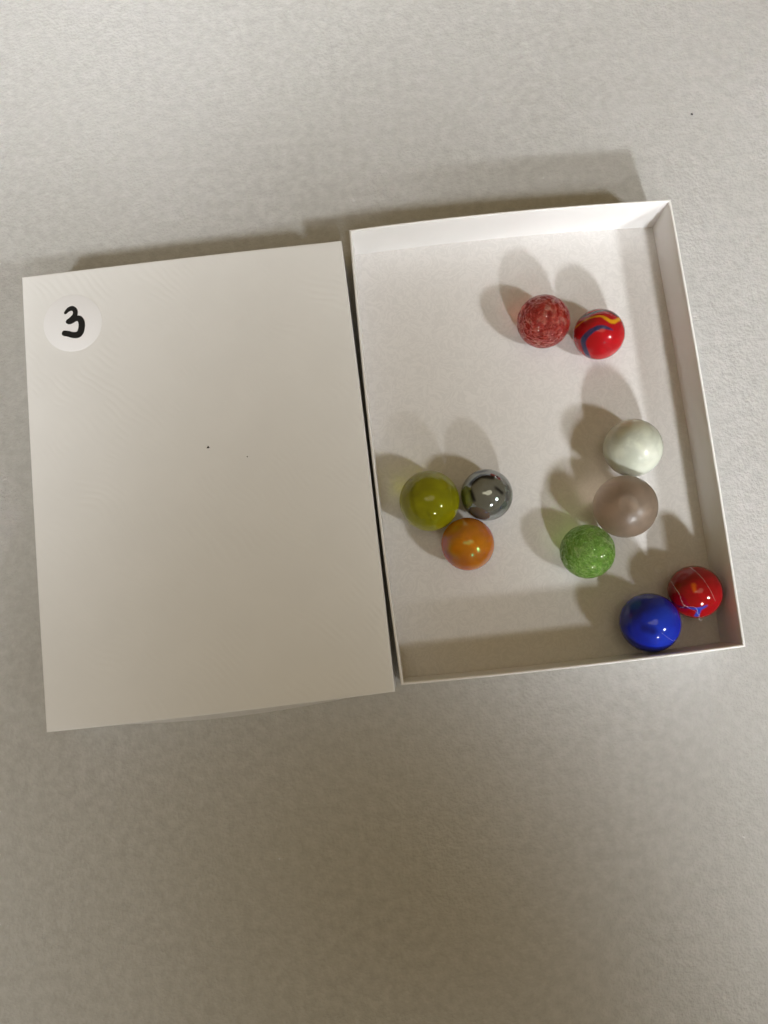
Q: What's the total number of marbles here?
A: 10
